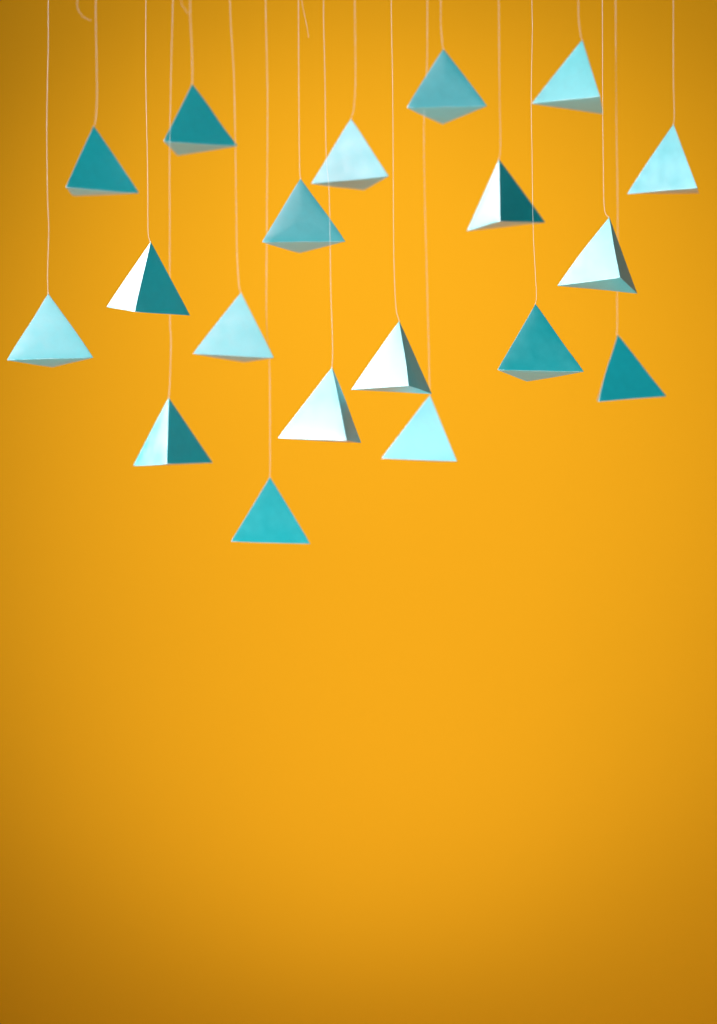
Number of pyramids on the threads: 19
